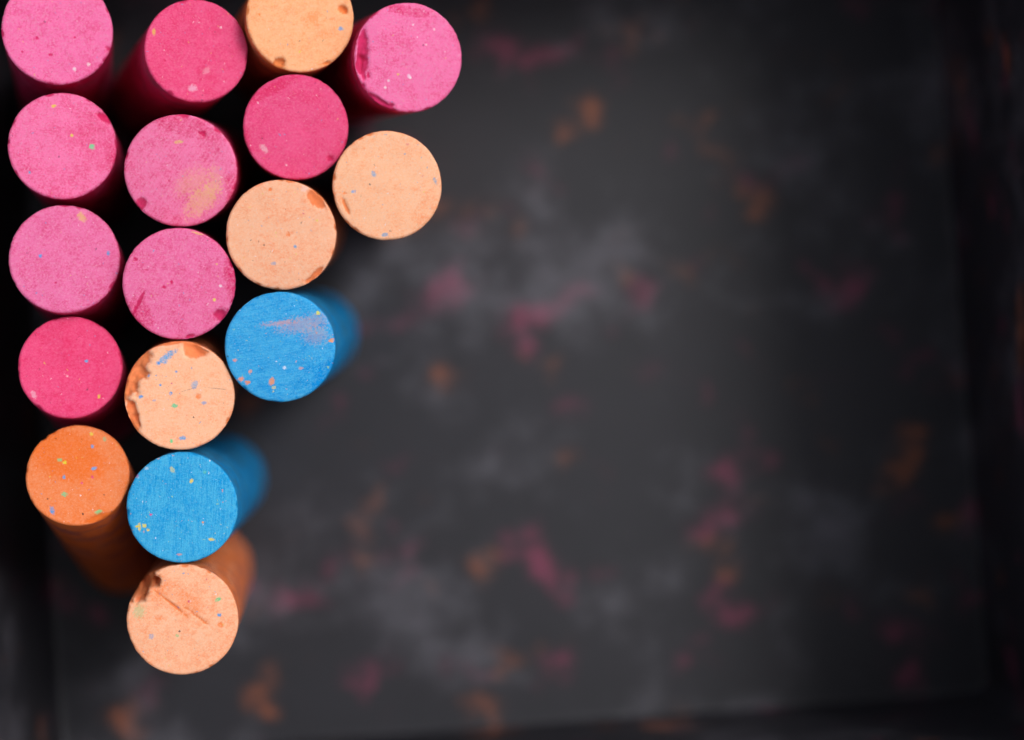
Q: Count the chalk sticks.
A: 17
